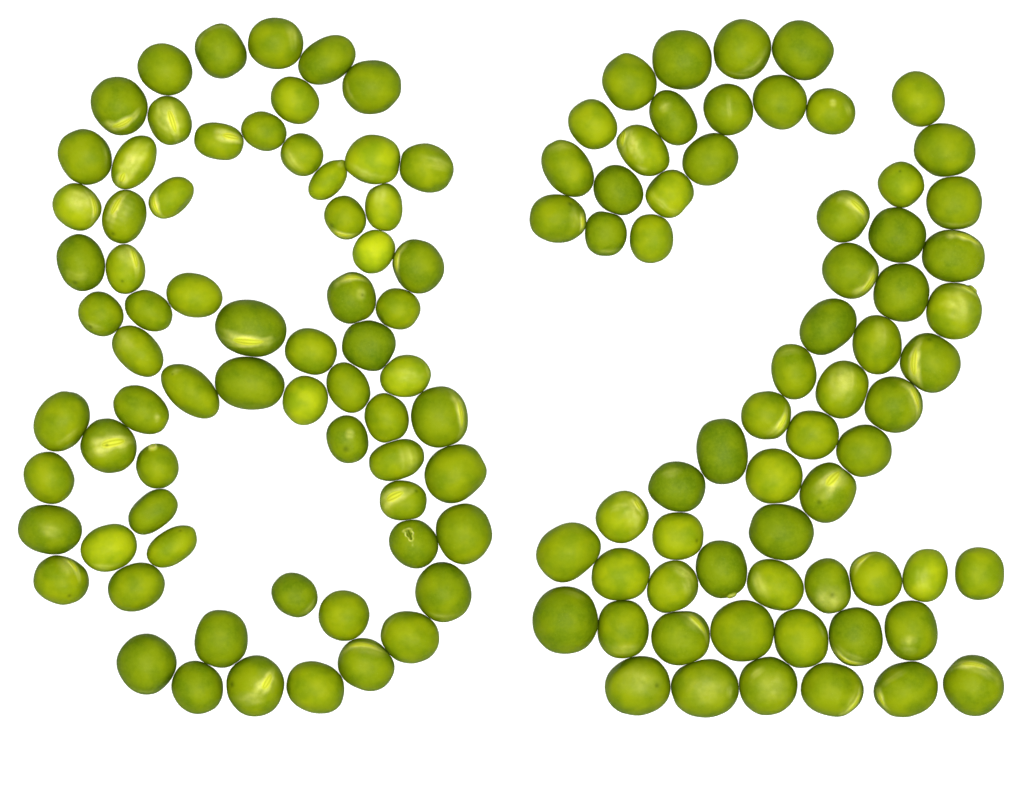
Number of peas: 133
